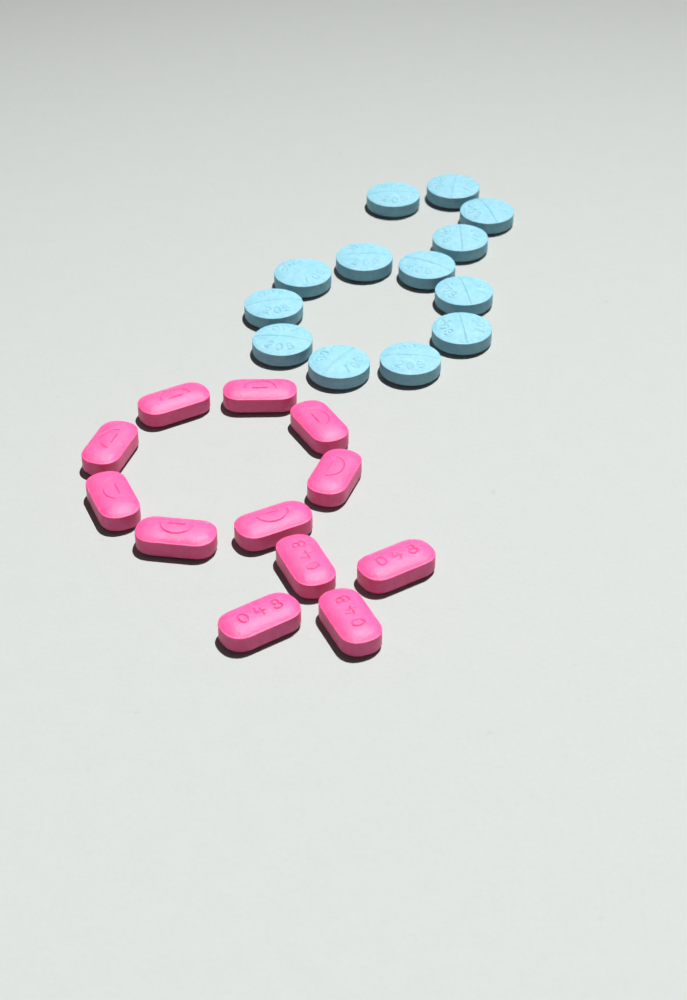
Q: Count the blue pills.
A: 13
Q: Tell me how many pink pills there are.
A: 12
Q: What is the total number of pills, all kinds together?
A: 25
